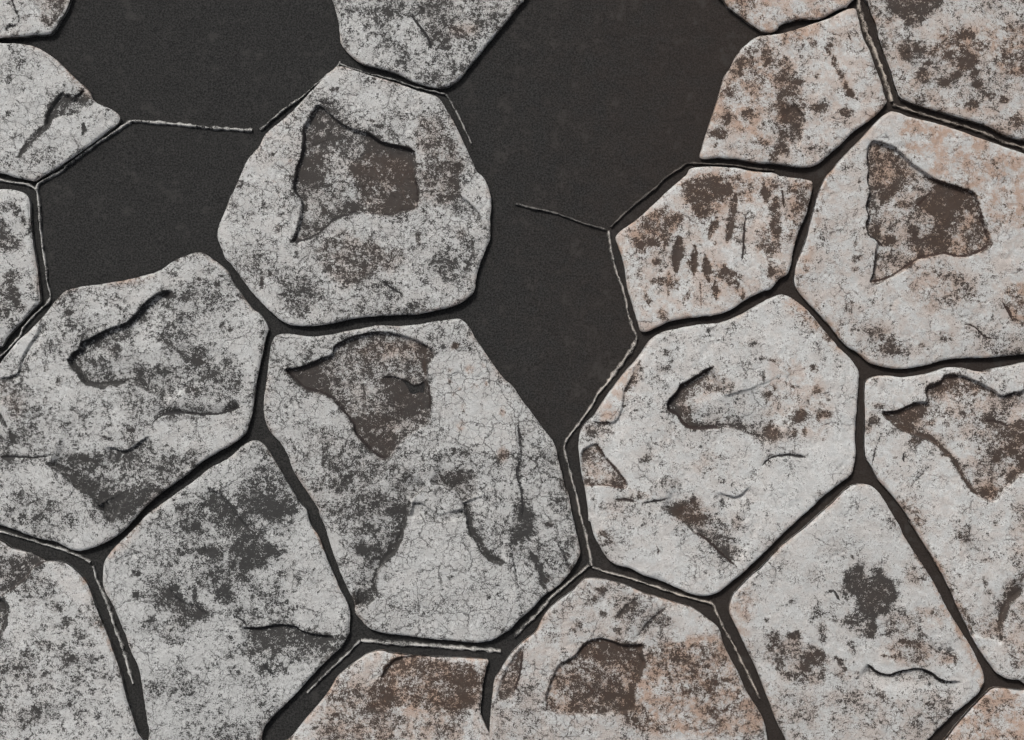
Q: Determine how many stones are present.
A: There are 20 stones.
